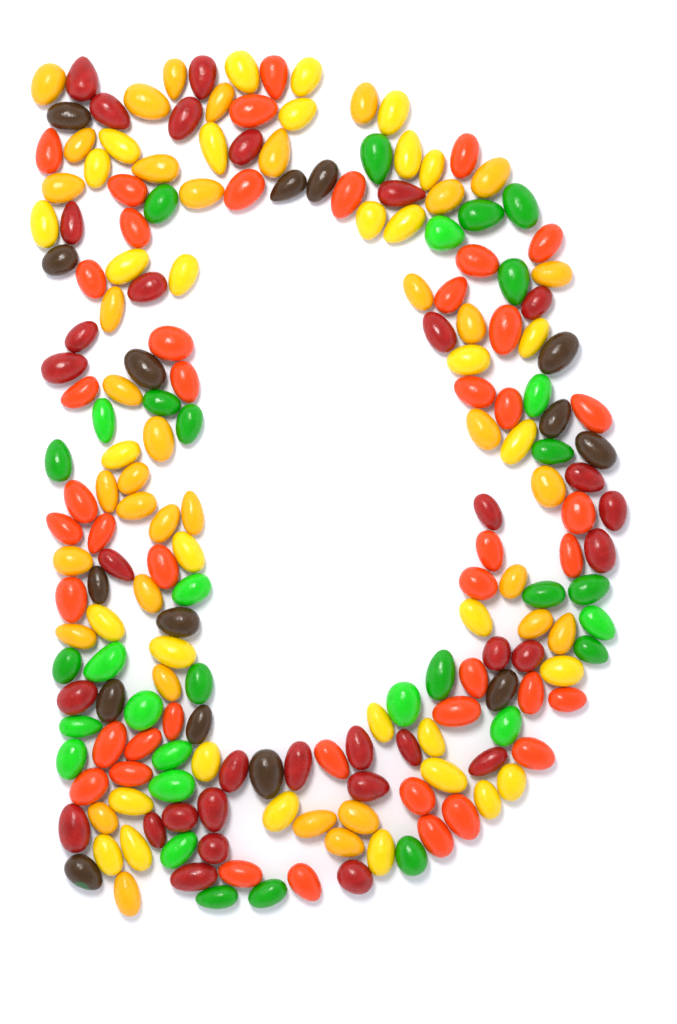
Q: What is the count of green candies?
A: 32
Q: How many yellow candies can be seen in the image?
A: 71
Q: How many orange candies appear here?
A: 44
